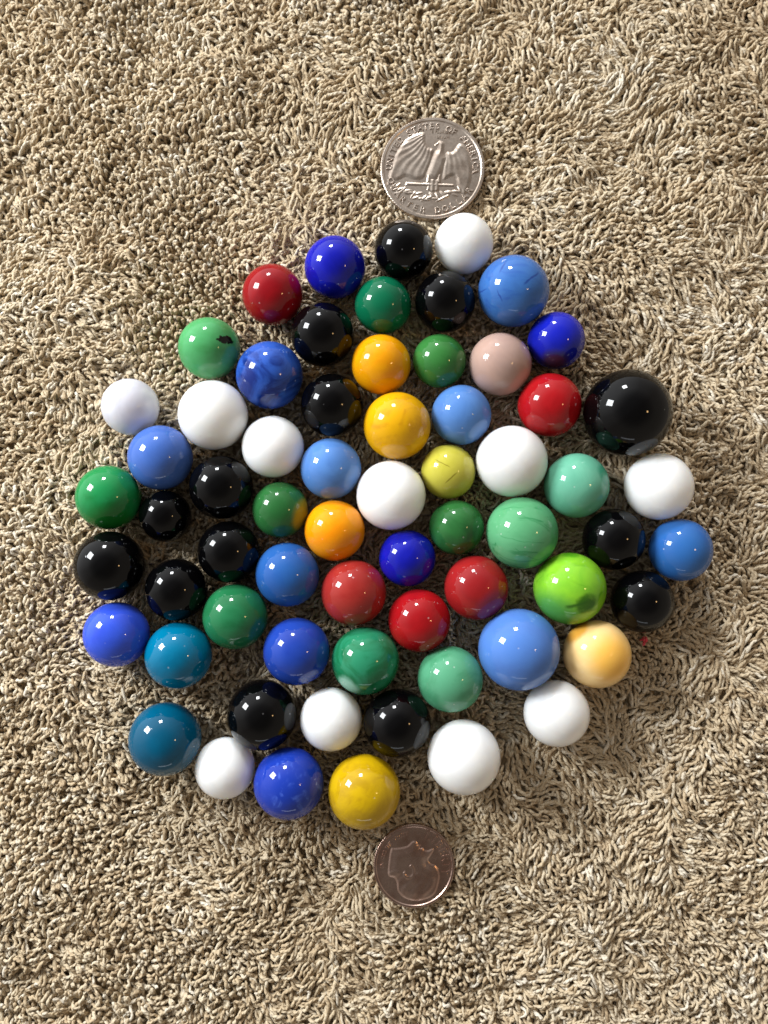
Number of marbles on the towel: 65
